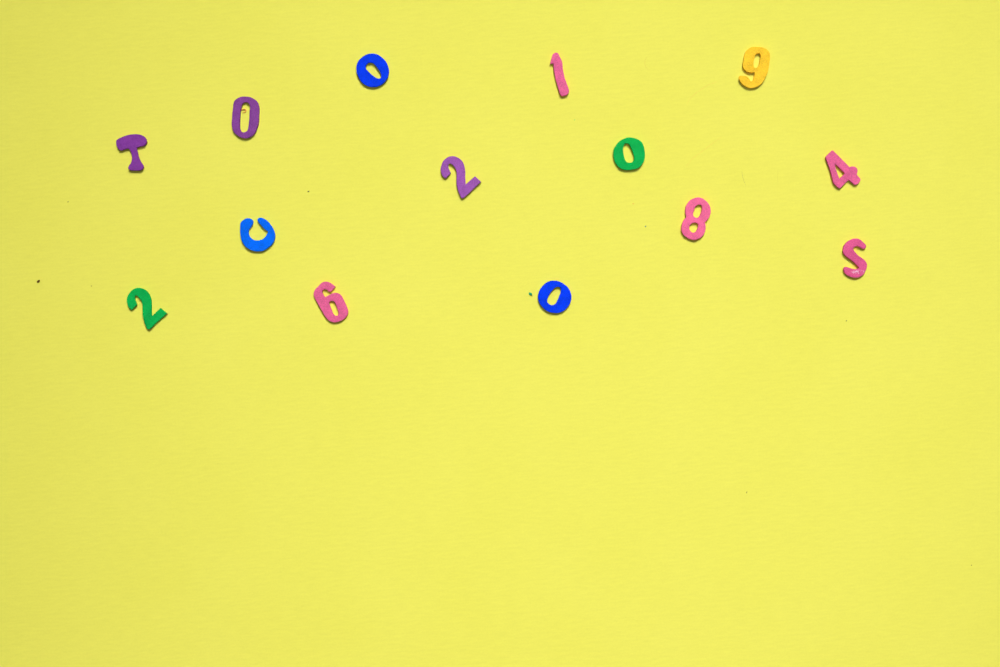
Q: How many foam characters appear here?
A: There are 14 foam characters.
